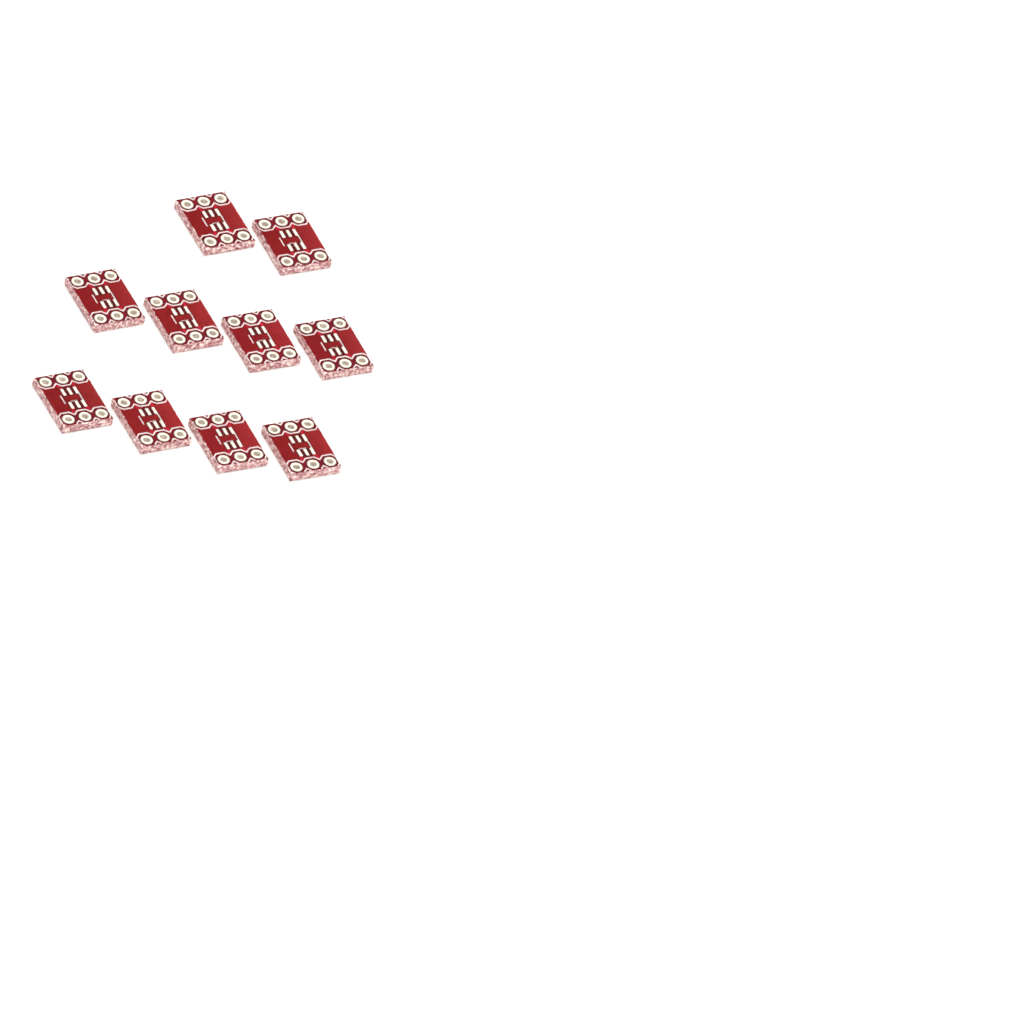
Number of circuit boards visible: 10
